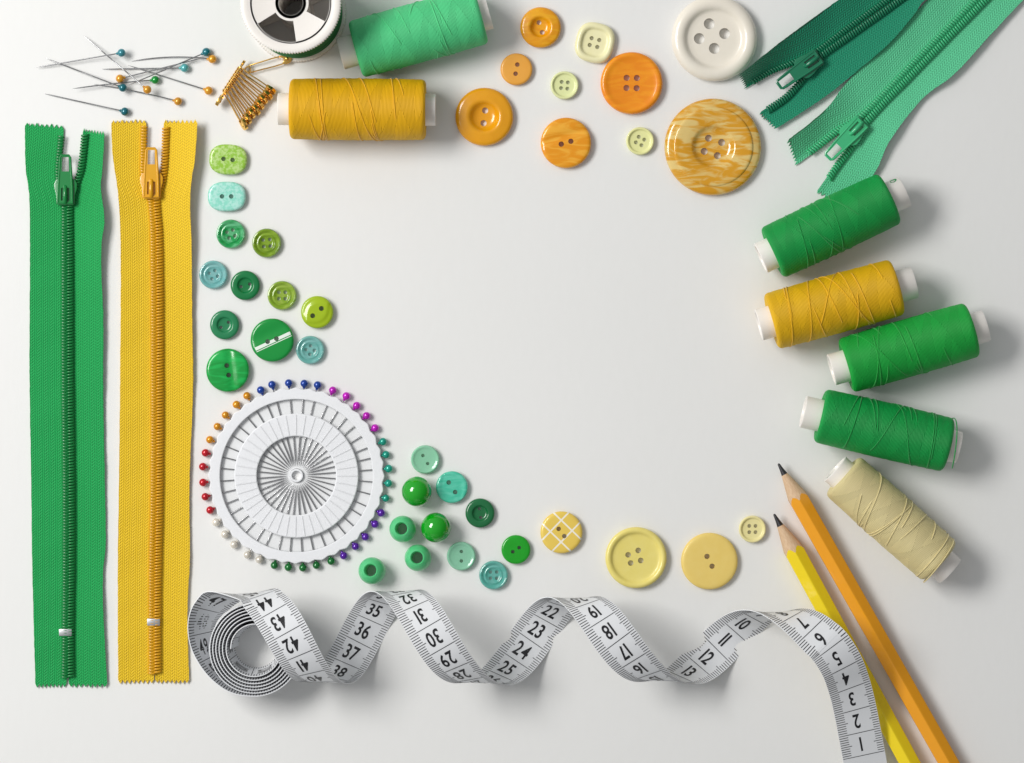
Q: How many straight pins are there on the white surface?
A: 51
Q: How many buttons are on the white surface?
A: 32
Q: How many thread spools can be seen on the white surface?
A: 8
